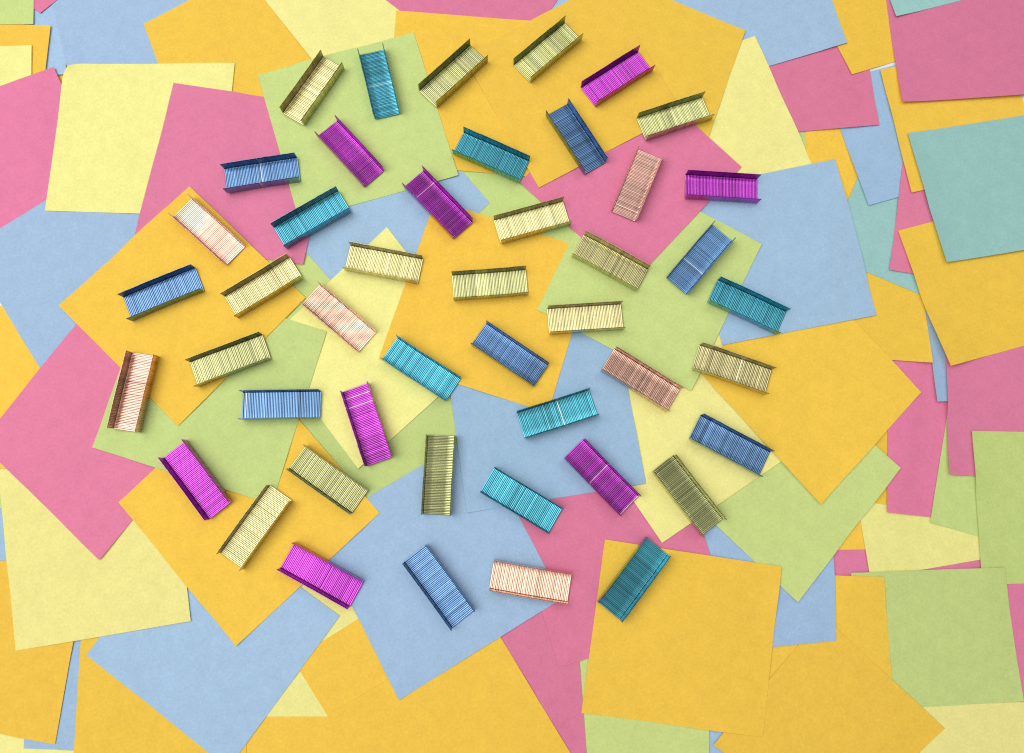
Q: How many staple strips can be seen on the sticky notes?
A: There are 46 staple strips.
